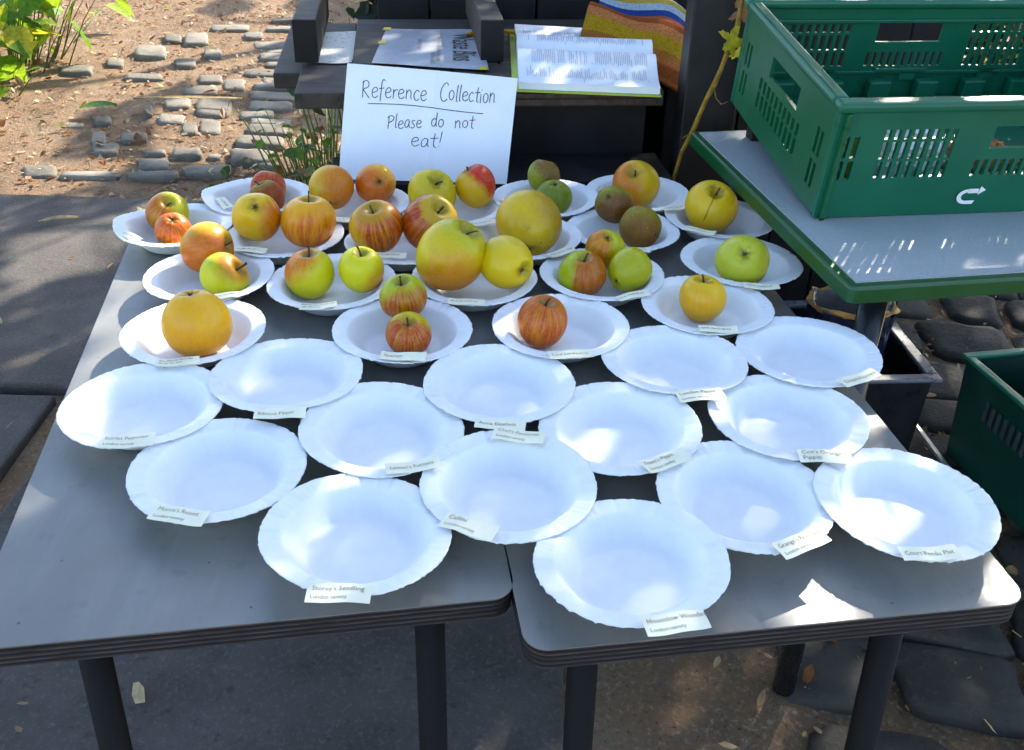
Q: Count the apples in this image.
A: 34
